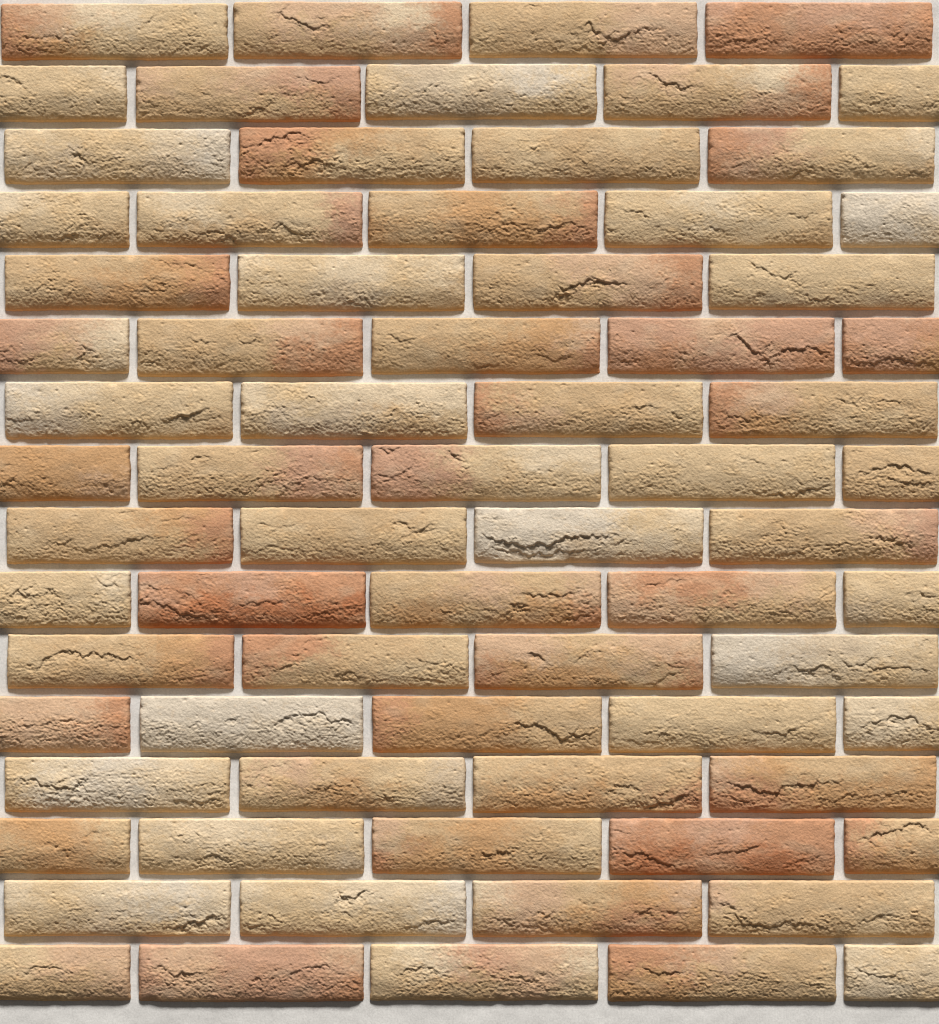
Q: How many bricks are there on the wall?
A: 72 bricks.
